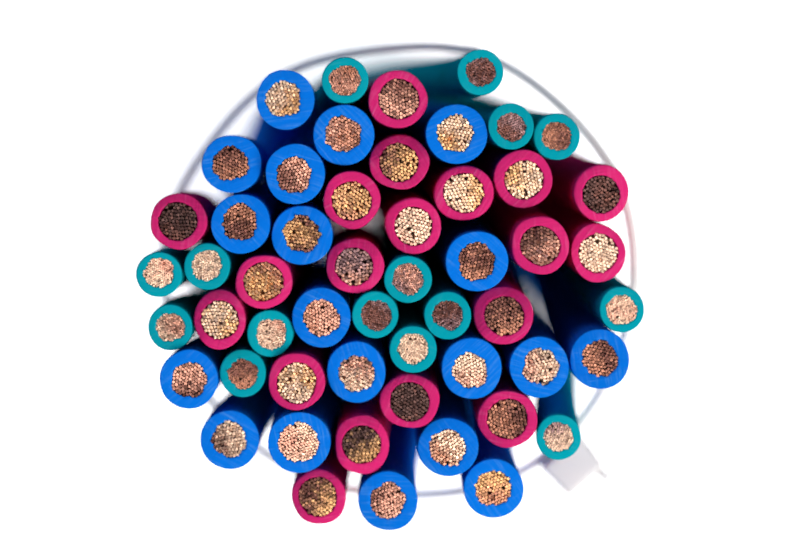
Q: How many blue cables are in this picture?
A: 19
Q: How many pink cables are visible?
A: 19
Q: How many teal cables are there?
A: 15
